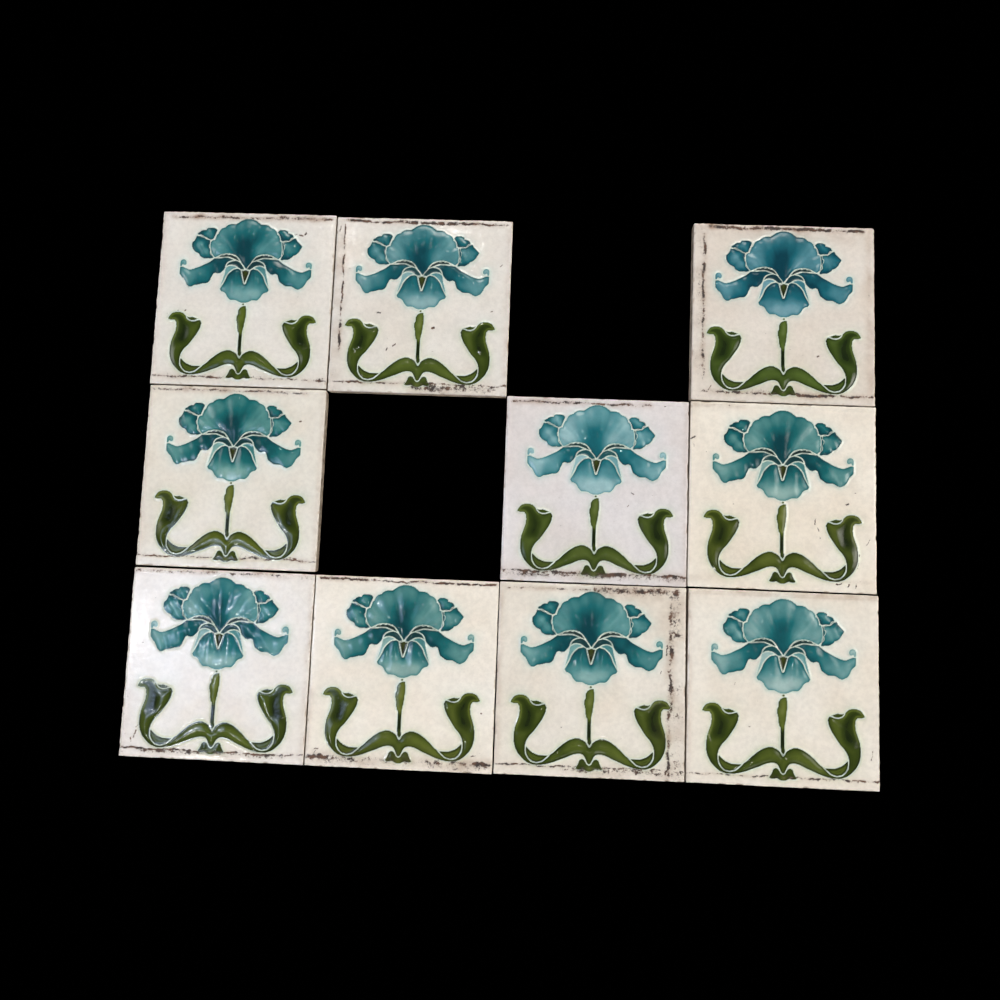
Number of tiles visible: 10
